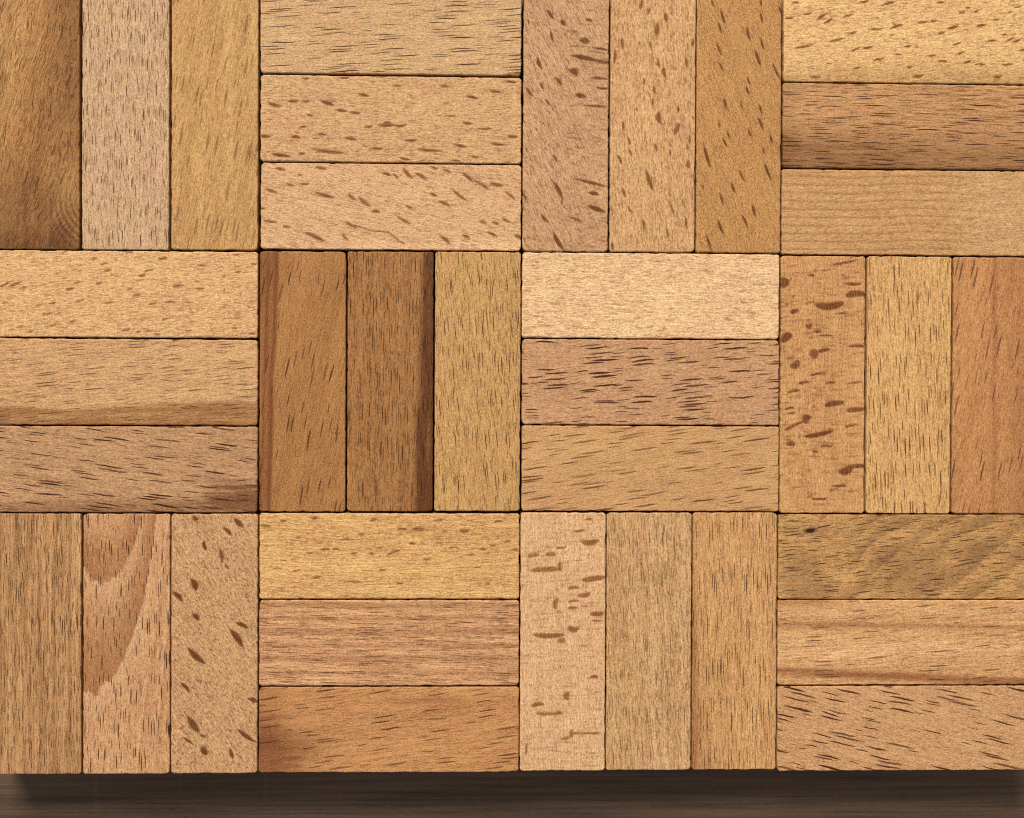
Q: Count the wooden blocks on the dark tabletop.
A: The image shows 36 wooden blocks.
